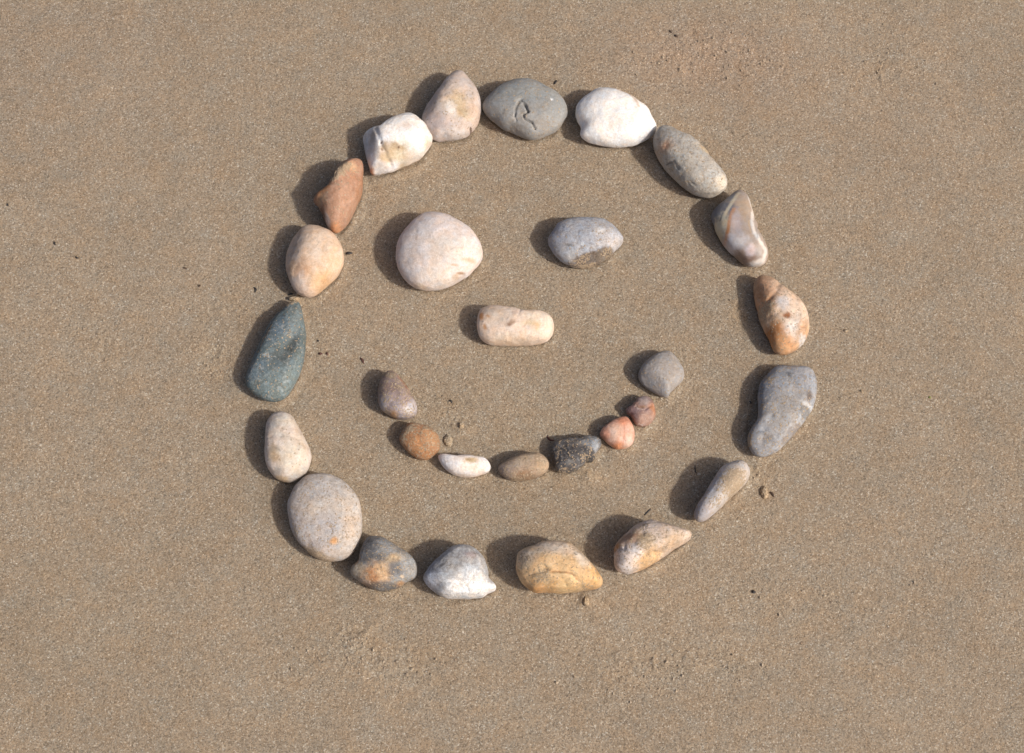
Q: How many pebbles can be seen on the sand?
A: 29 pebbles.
